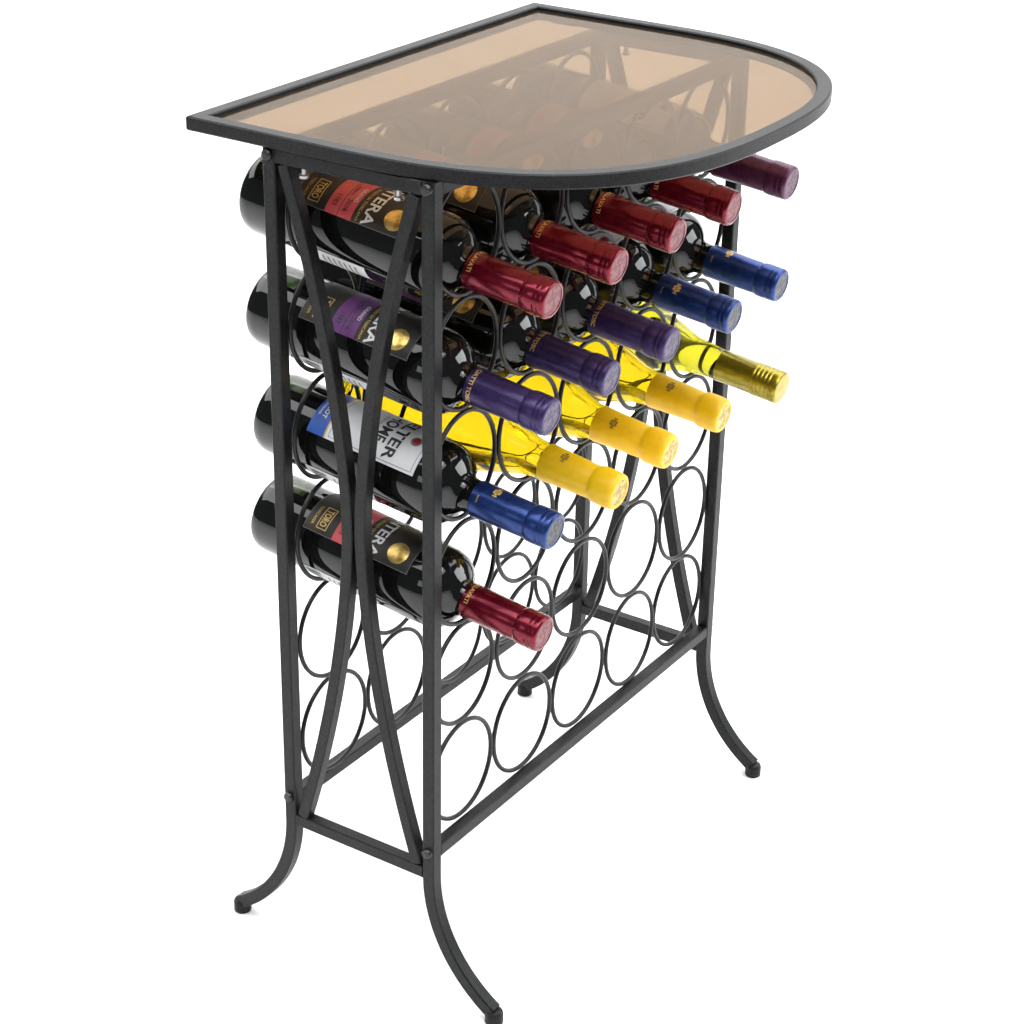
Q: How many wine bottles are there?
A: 16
